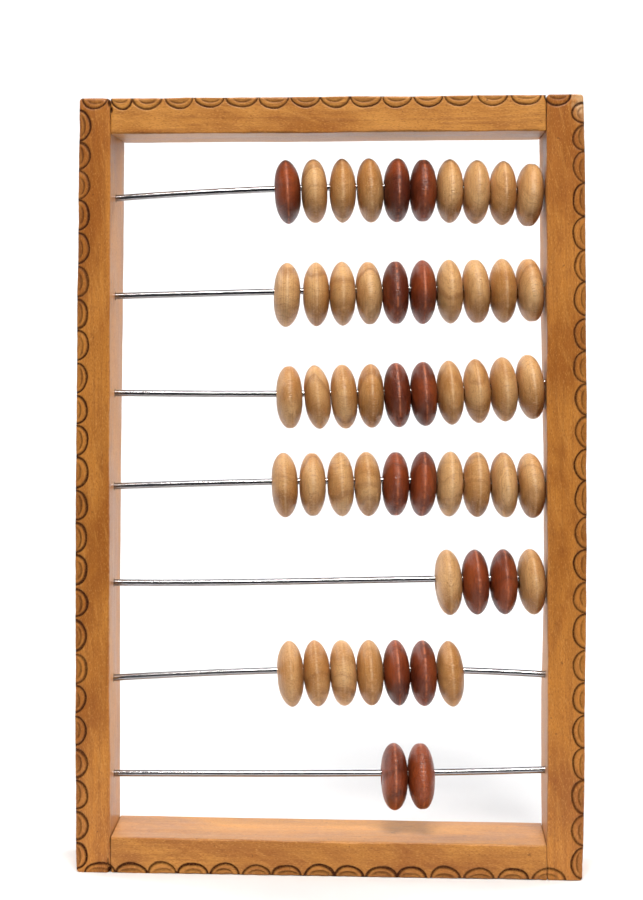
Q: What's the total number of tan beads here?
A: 38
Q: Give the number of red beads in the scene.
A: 15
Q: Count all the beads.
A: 53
